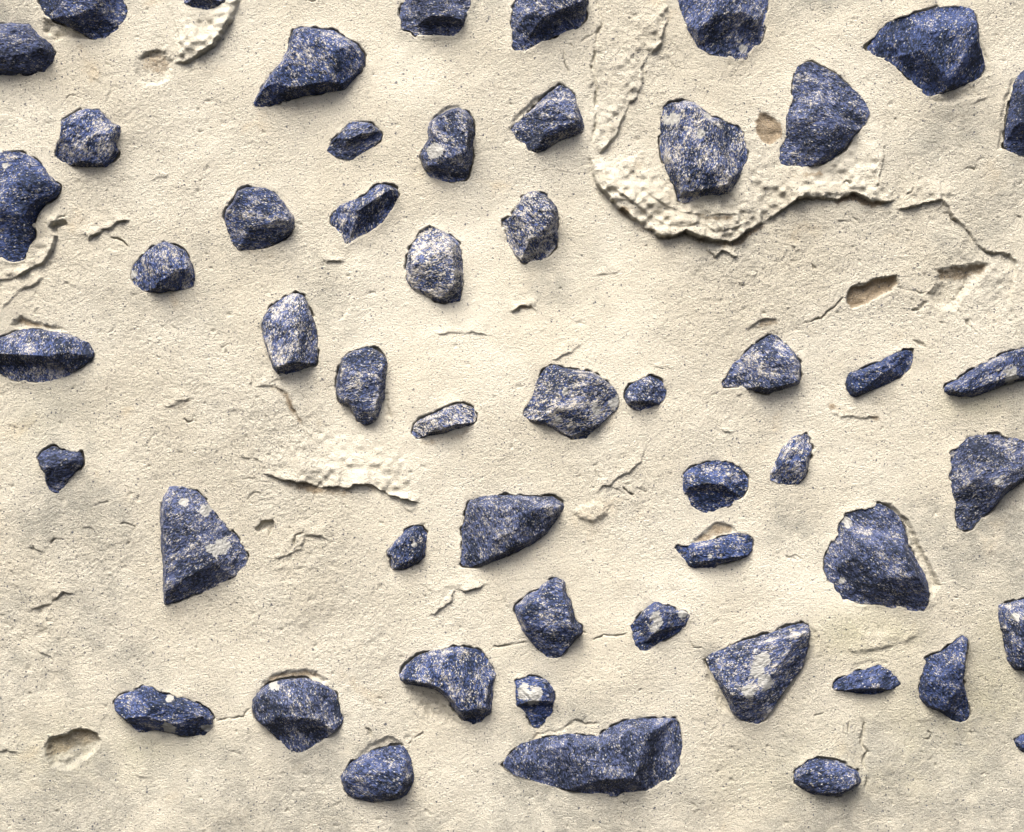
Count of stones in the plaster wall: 53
